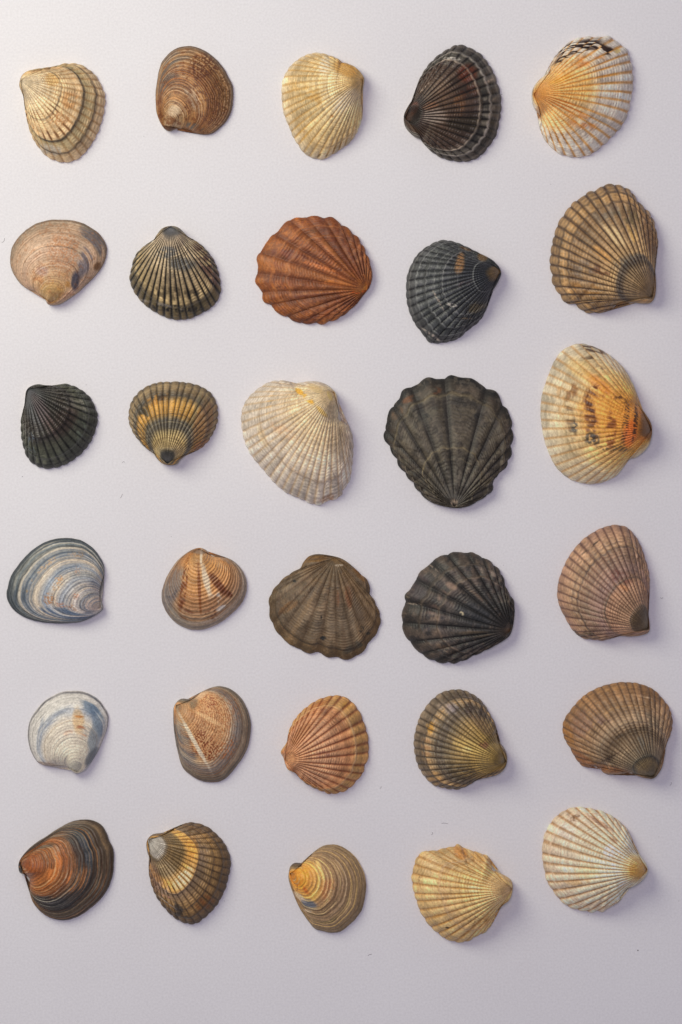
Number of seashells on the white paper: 30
